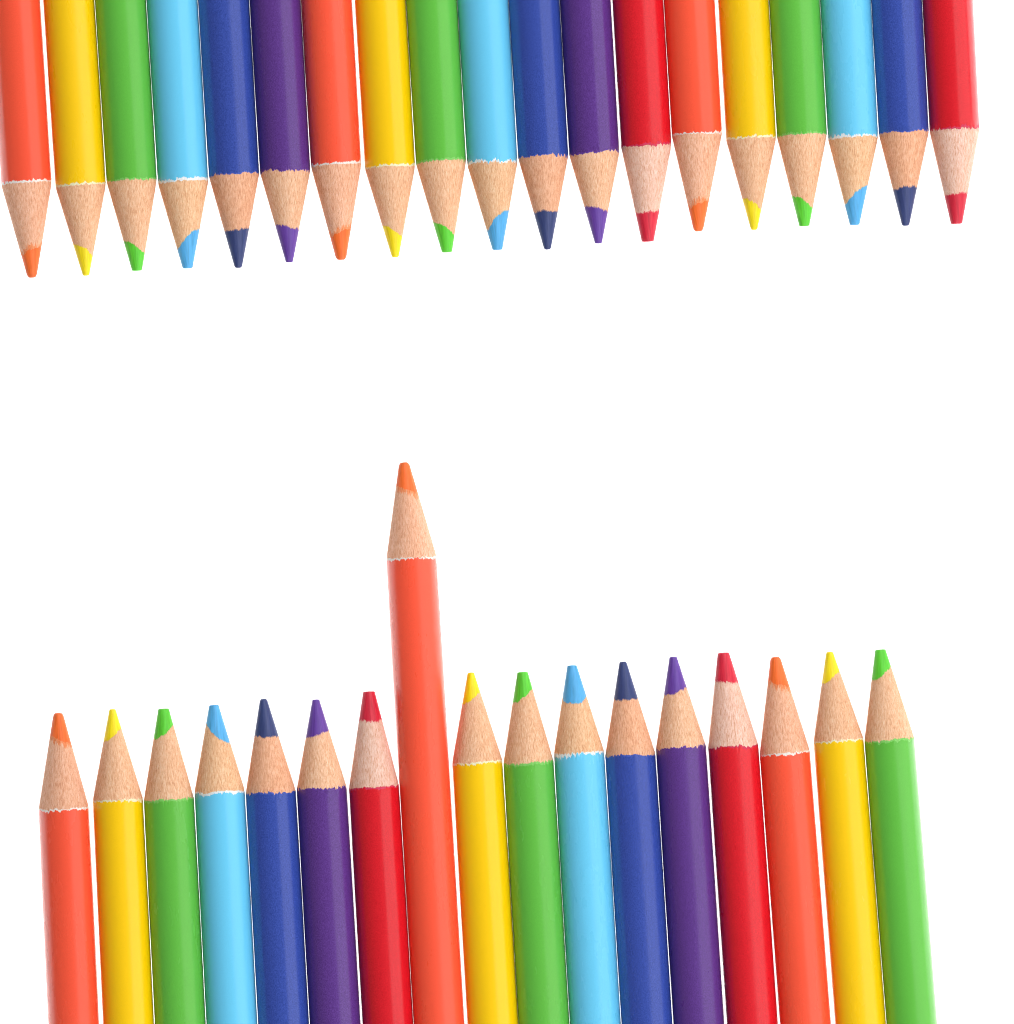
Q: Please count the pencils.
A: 36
